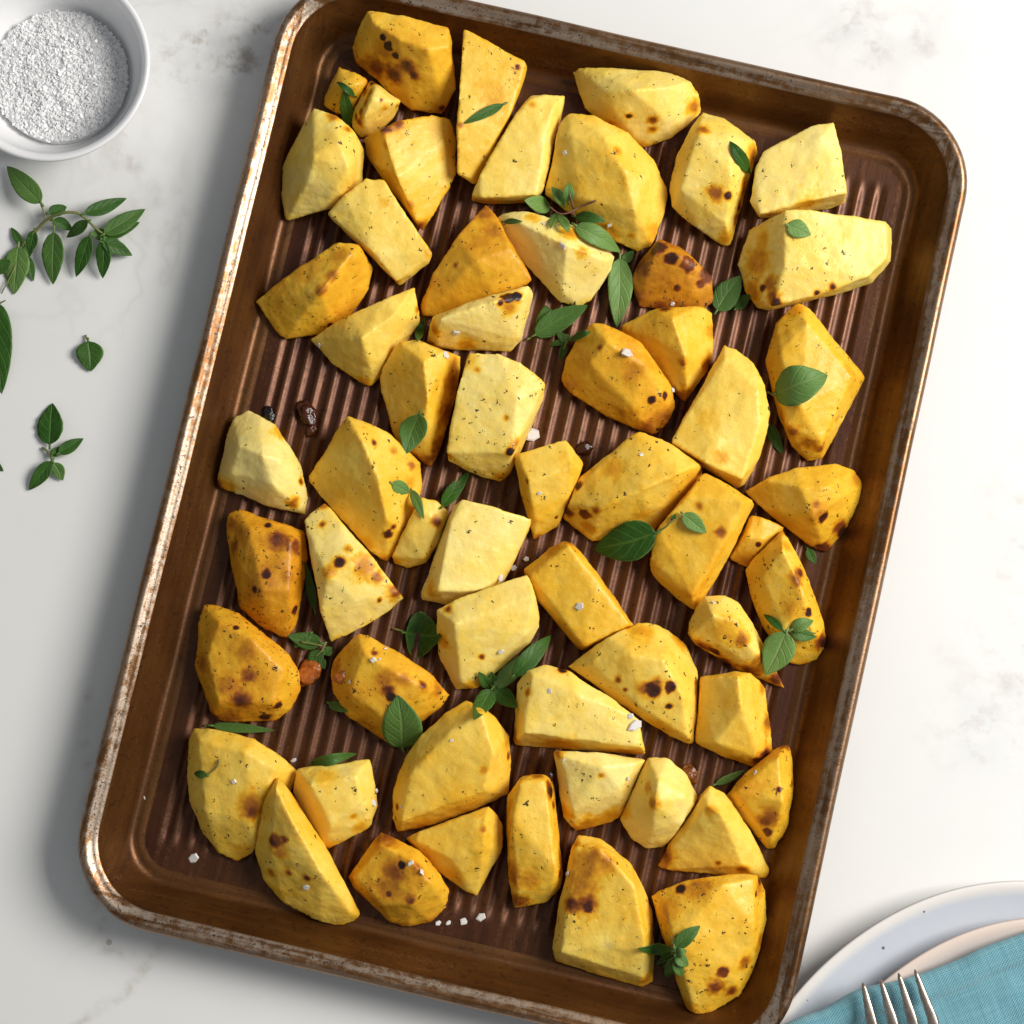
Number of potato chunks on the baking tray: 58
